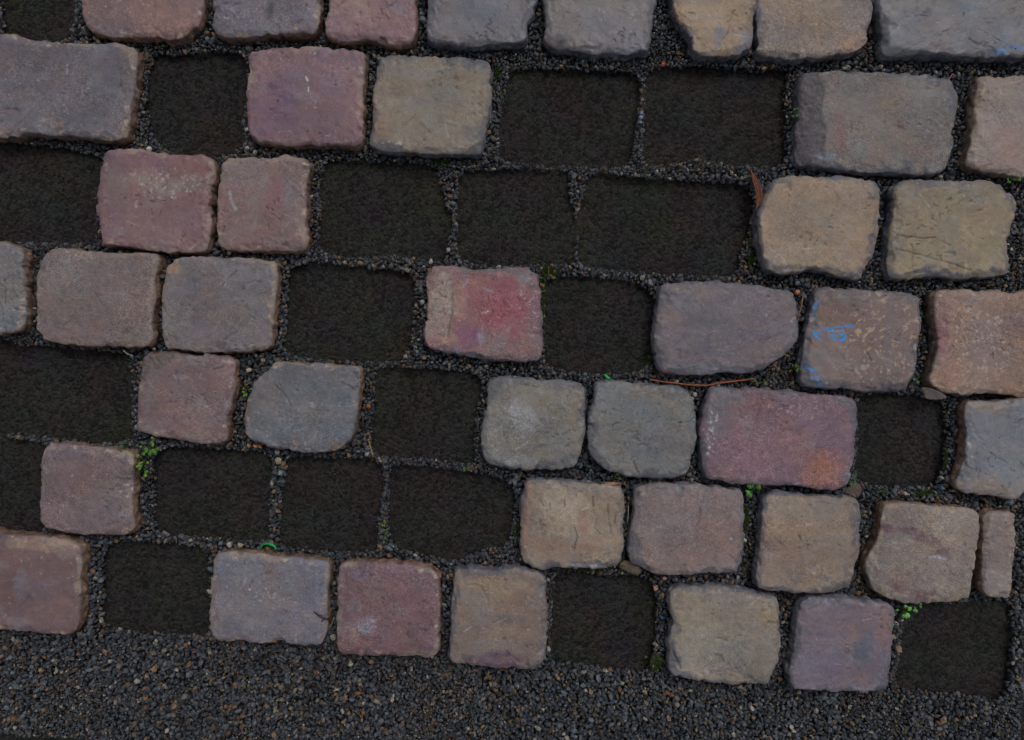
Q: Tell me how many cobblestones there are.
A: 42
